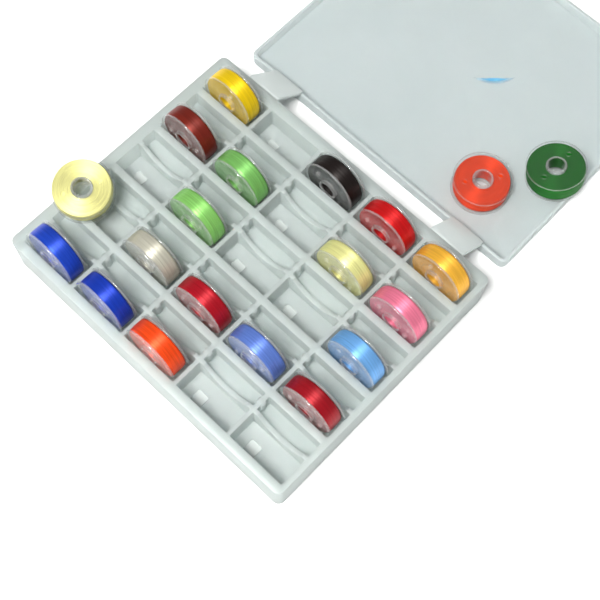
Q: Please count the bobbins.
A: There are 20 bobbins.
